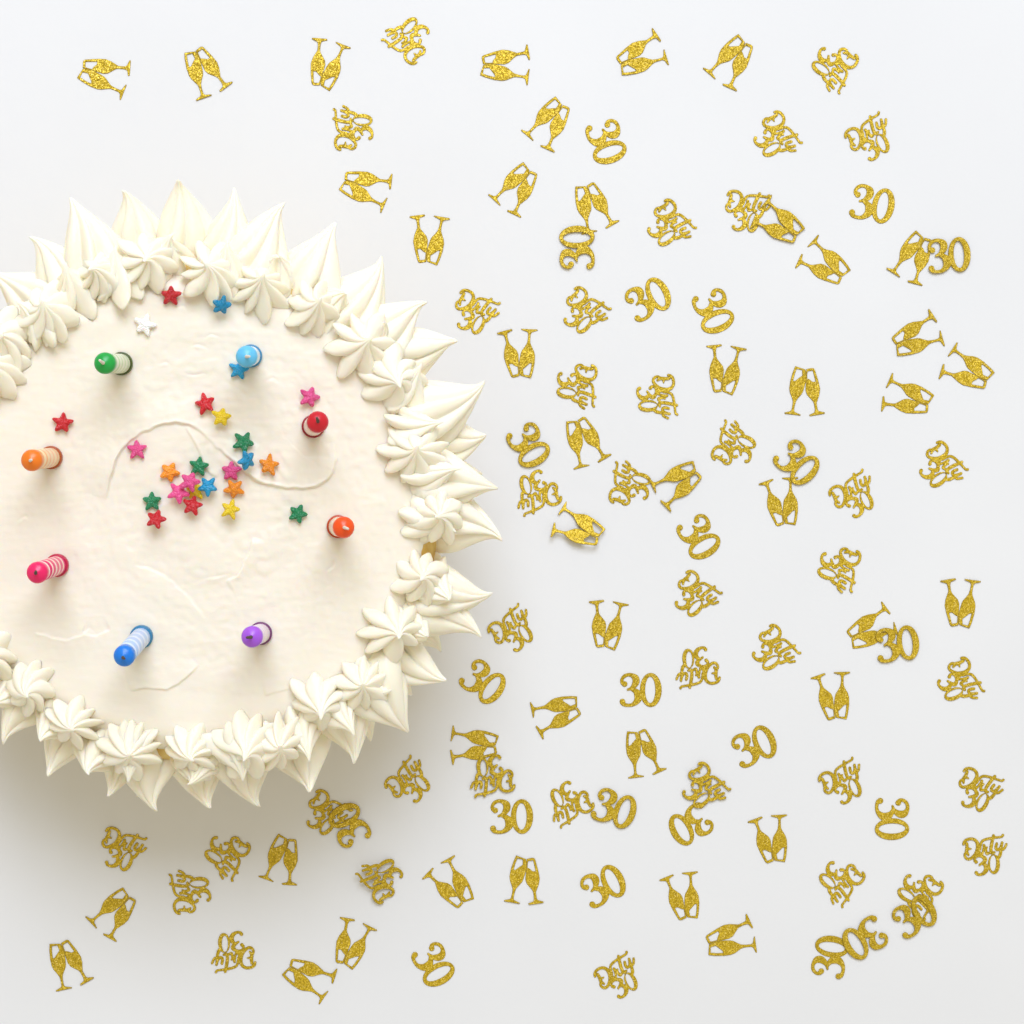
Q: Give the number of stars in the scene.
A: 25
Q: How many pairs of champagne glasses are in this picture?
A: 41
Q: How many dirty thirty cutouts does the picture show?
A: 38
